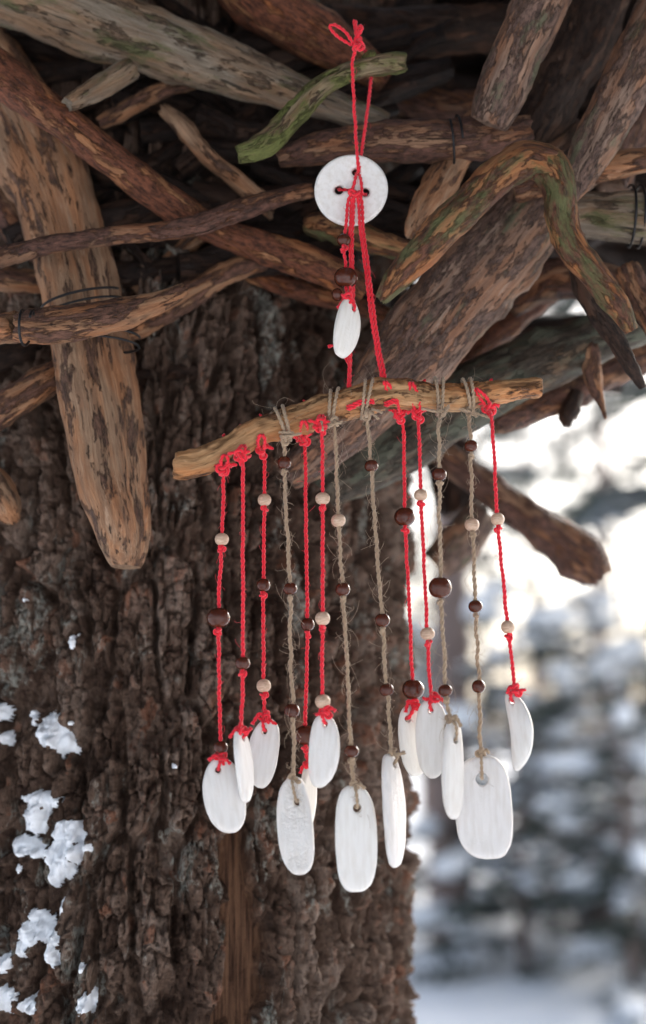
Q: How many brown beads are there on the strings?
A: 25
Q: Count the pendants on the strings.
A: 14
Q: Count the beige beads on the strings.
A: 12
